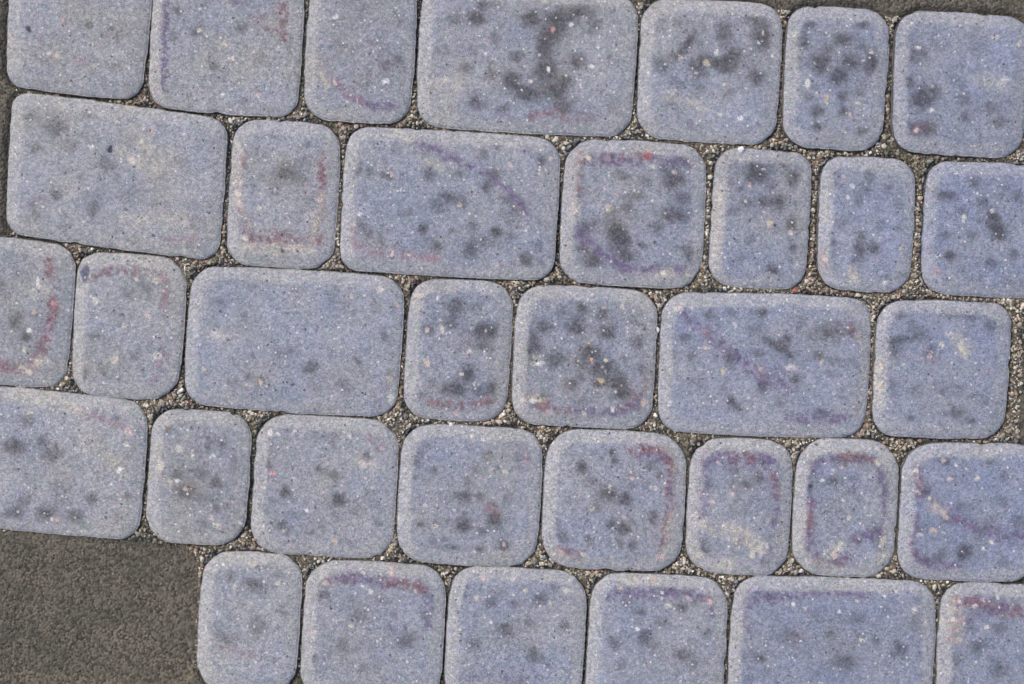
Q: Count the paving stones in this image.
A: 35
